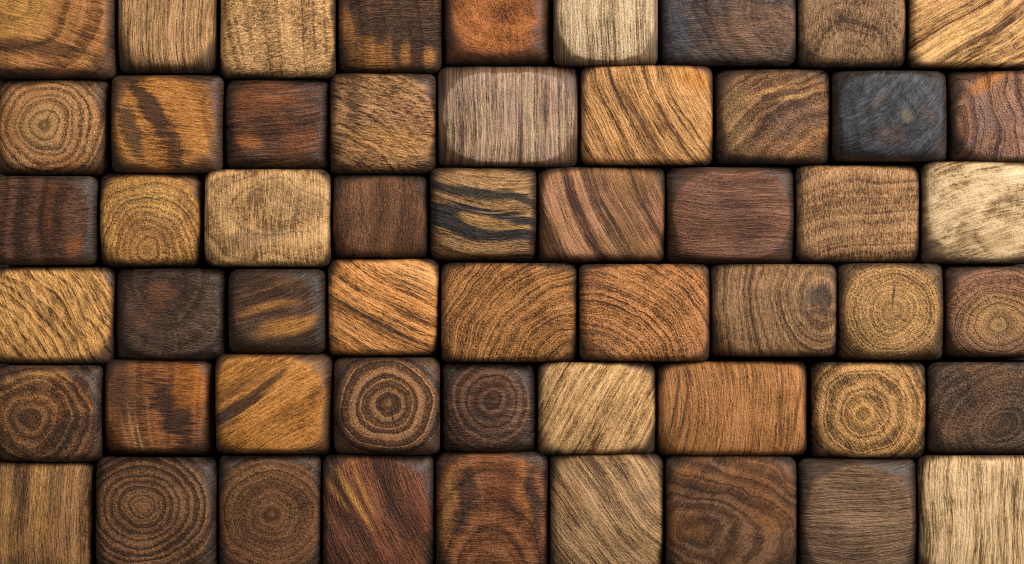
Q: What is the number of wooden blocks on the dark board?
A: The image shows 54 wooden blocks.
